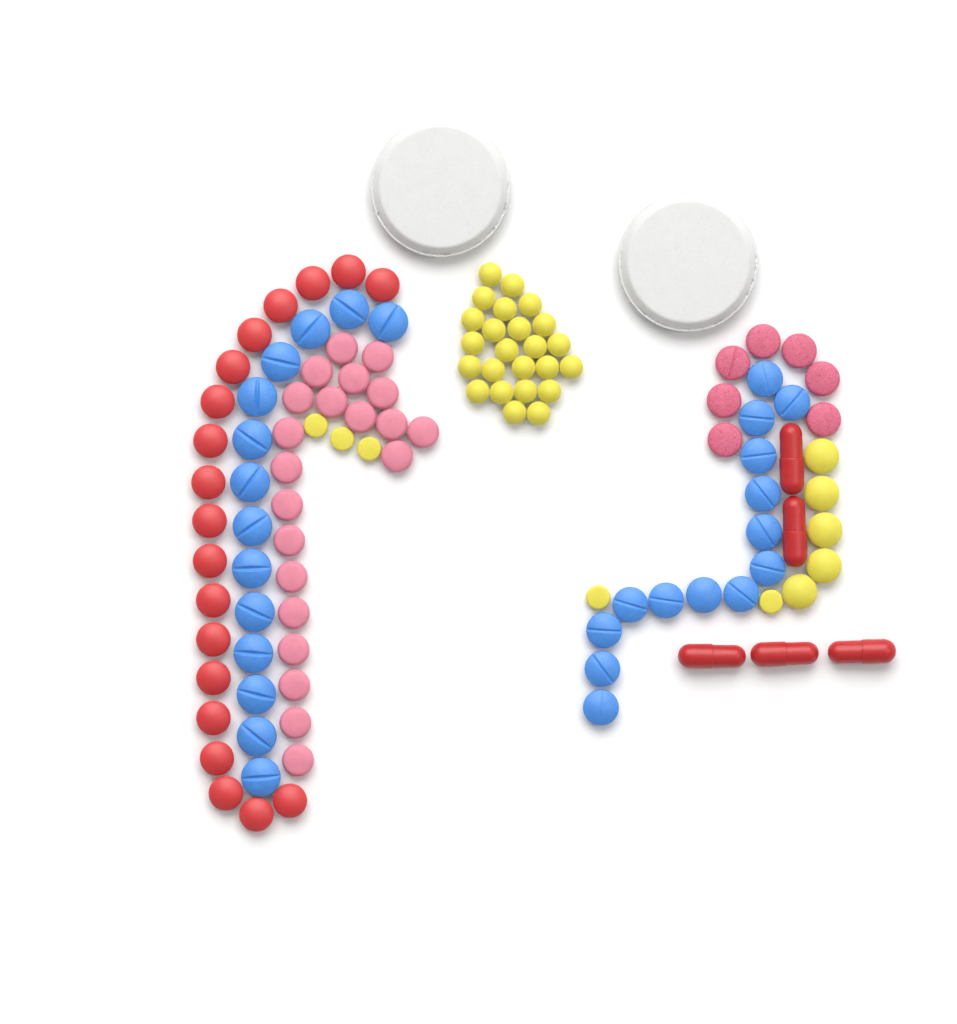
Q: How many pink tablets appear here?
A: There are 28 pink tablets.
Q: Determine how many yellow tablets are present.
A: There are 34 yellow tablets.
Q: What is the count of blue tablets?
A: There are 28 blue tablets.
